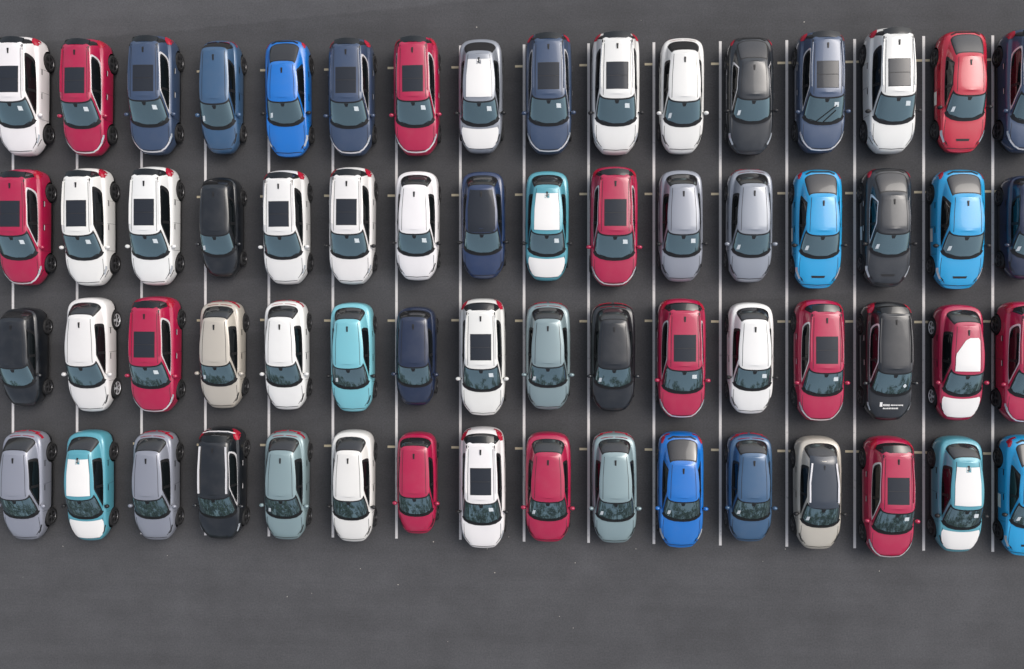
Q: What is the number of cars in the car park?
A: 64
